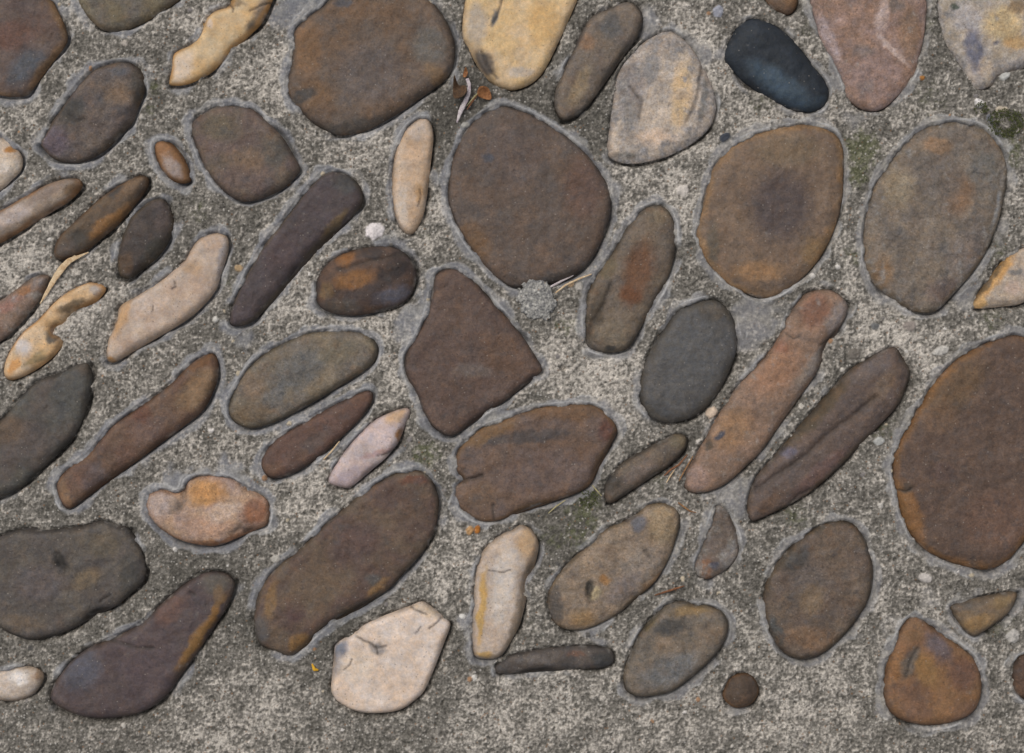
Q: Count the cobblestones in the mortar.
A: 57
